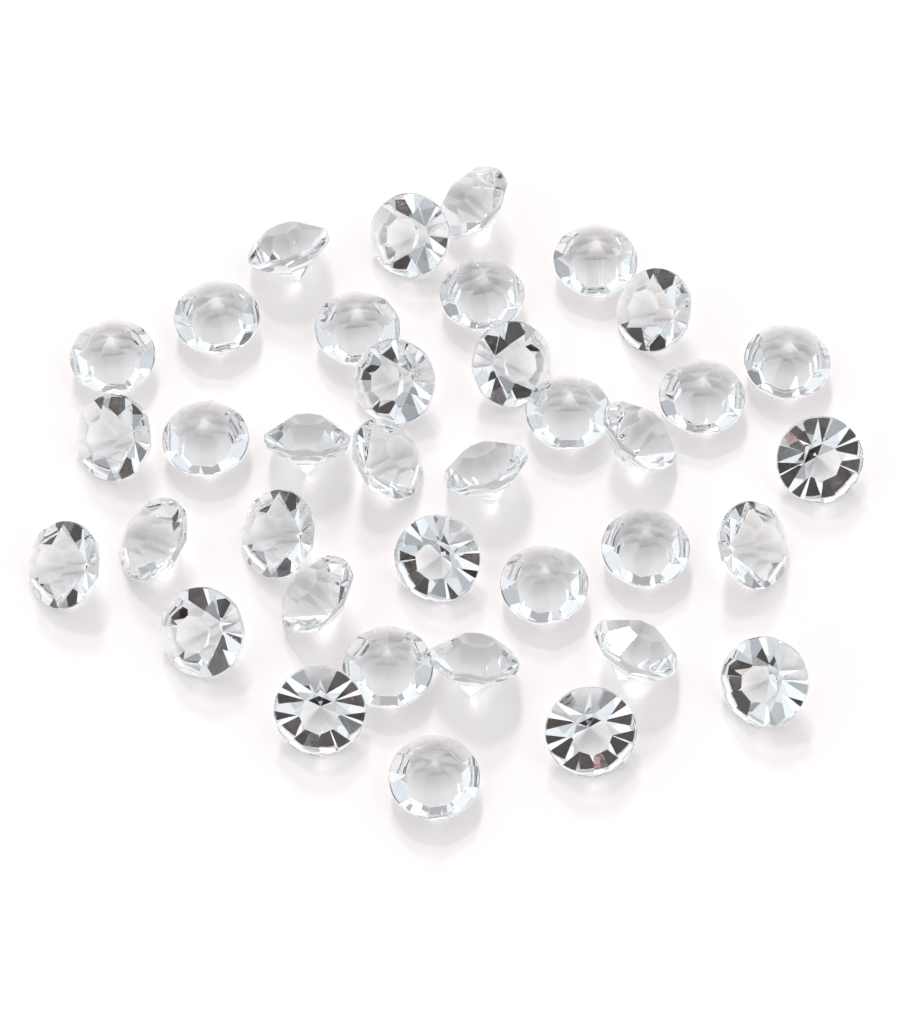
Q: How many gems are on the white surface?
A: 37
